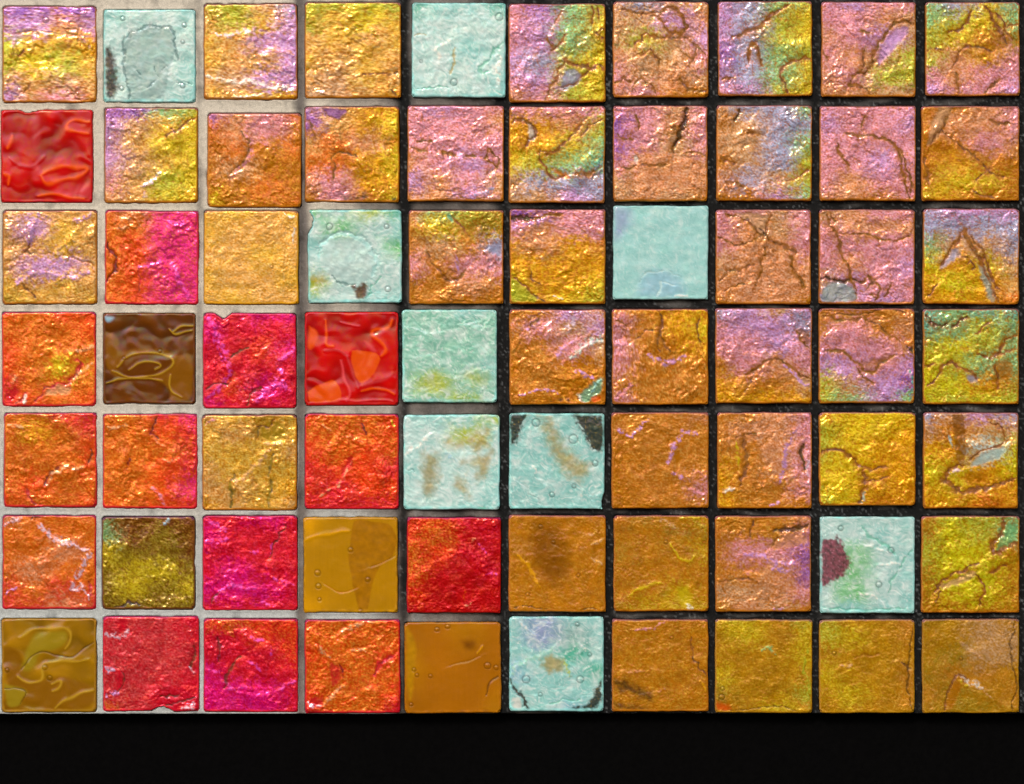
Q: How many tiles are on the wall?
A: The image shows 70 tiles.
